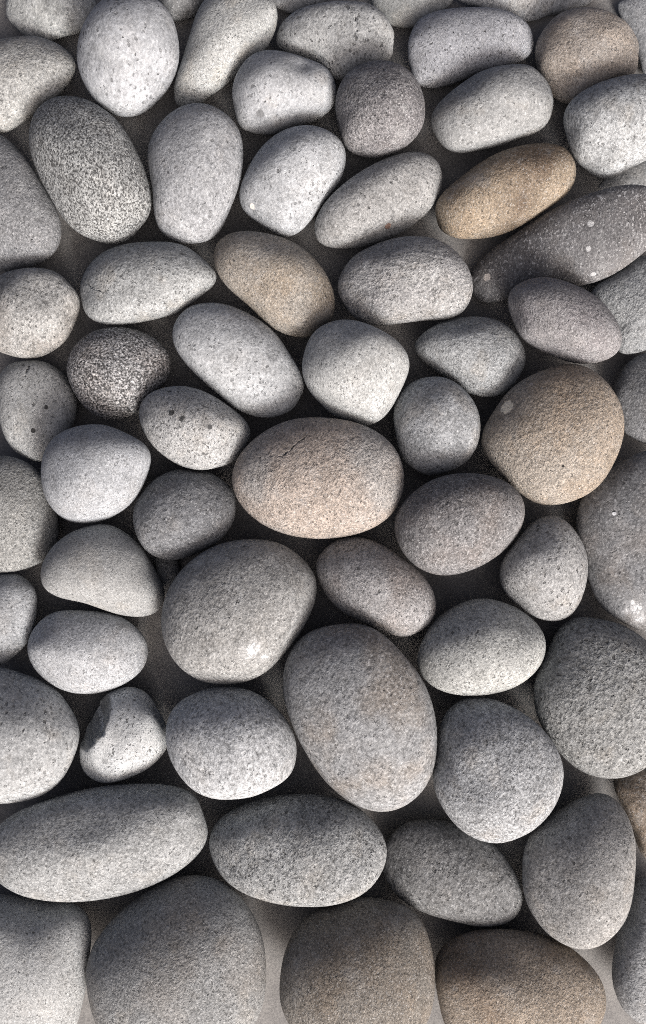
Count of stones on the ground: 69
